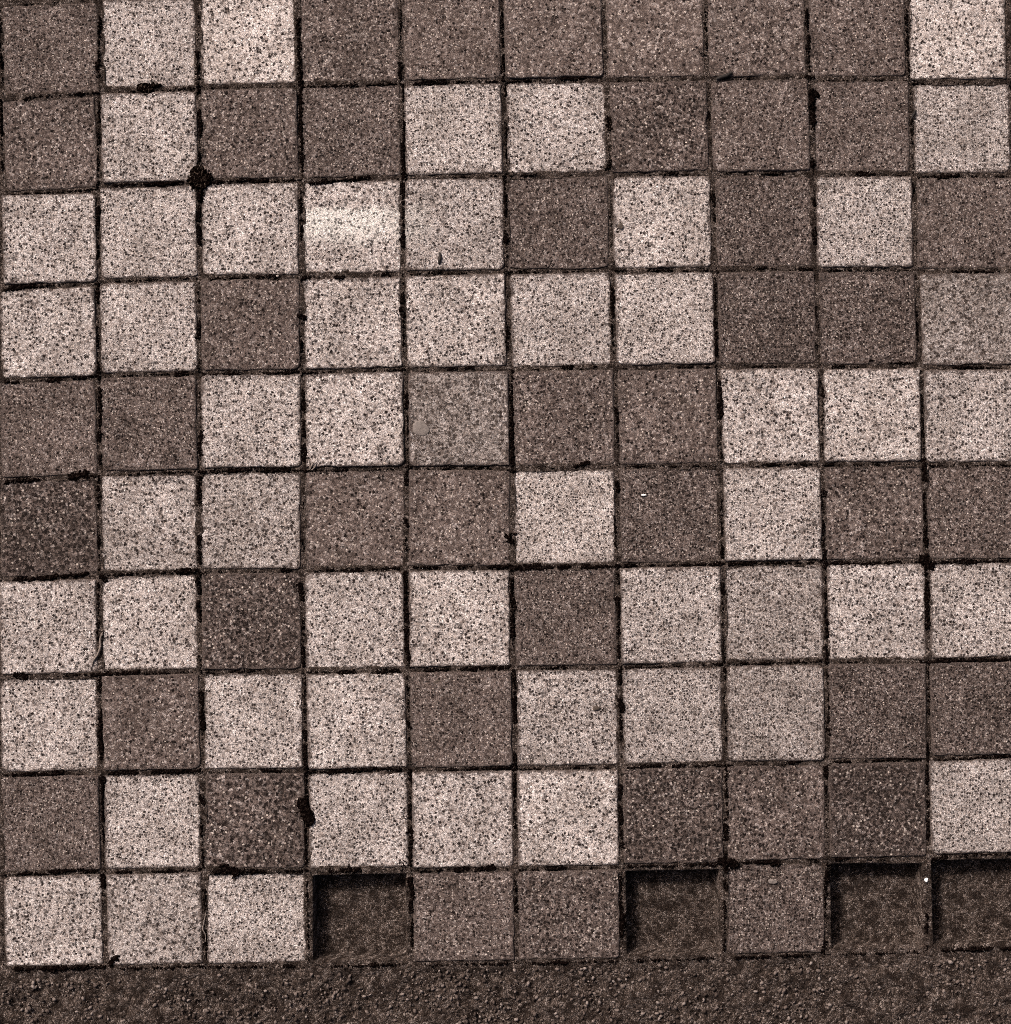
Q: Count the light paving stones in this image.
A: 53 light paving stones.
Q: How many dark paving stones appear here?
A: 43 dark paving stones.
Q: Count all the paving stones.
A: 96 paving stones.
